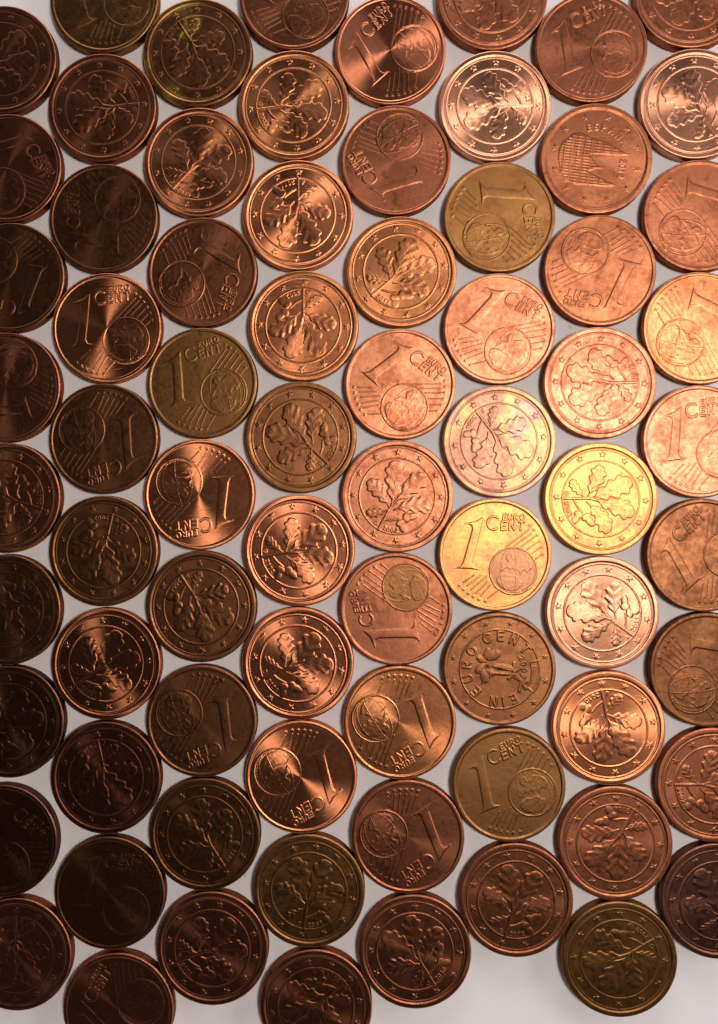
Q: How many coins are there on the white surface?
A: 74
